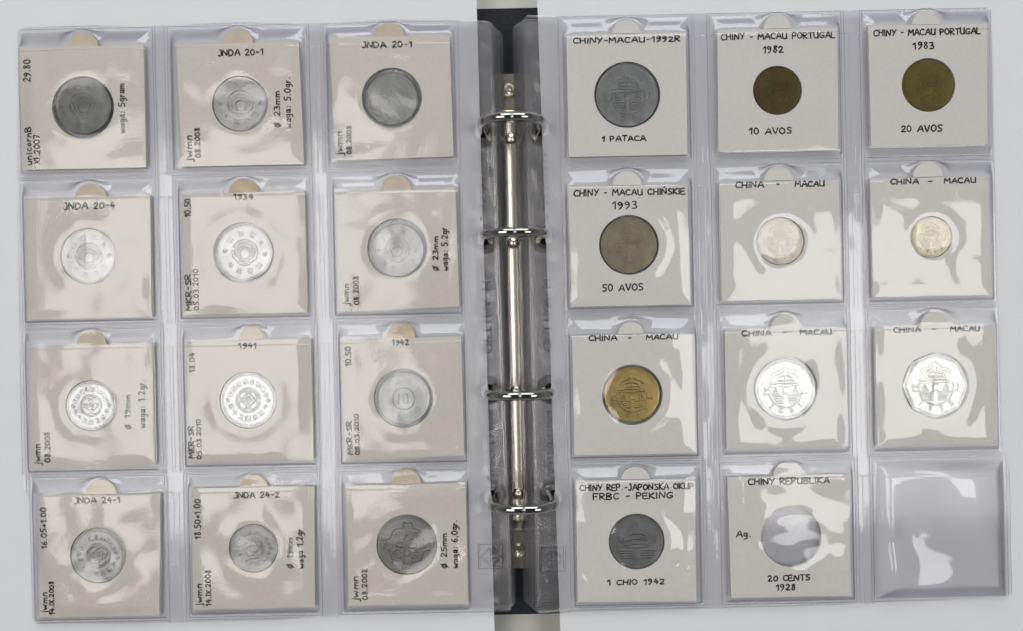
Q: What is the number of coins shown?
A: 22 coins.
